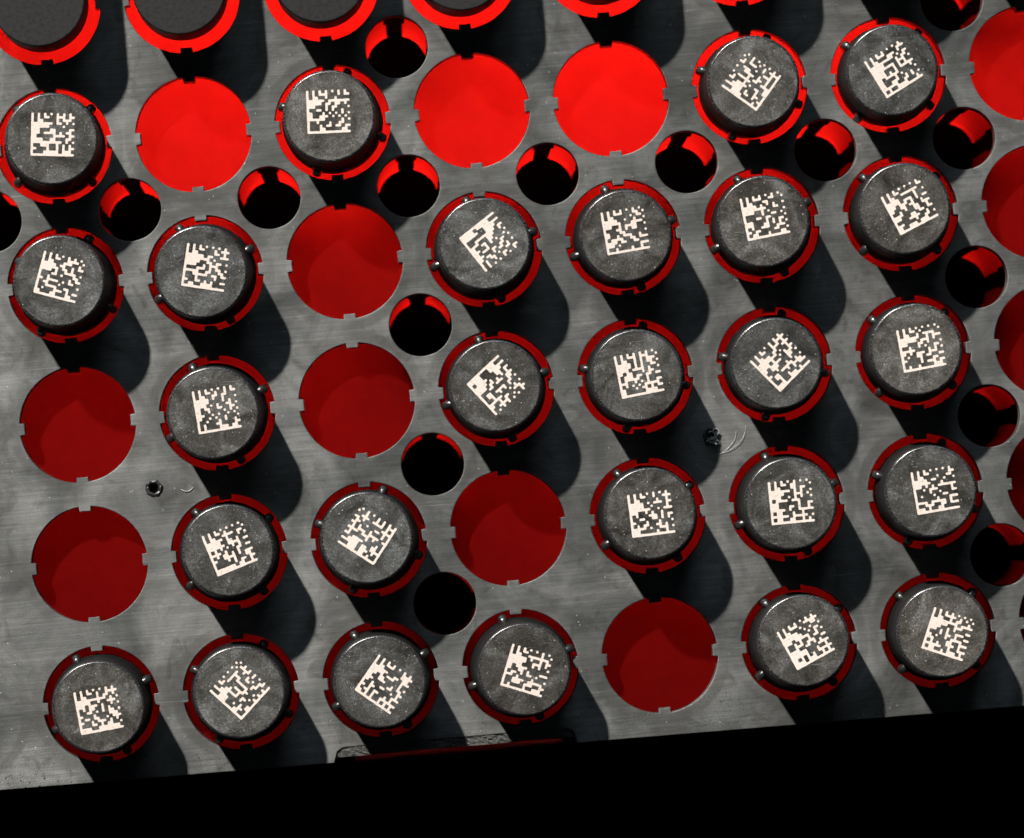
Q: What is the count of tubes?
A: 26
